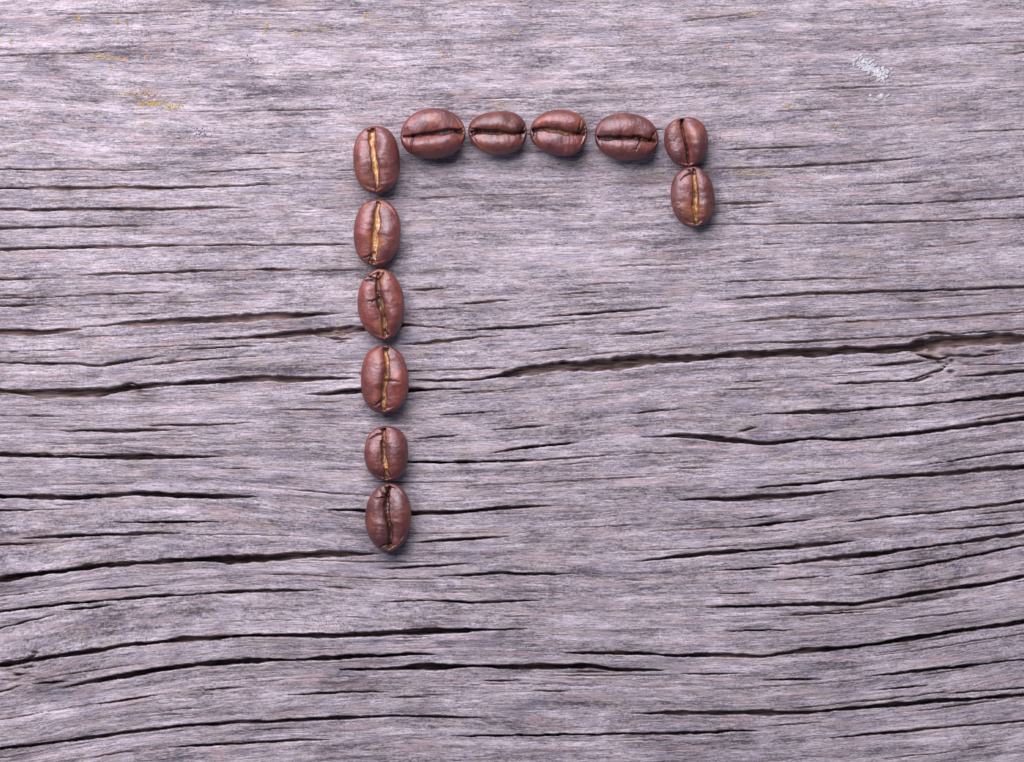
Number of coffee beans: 12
